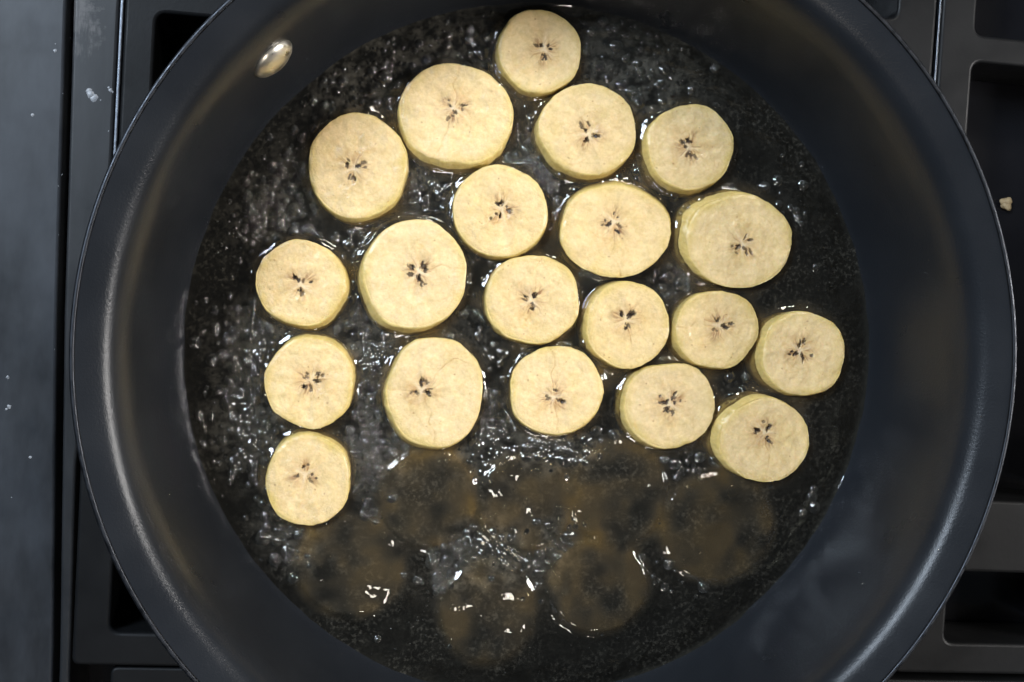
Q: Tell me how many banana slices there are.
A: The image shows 20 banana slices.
